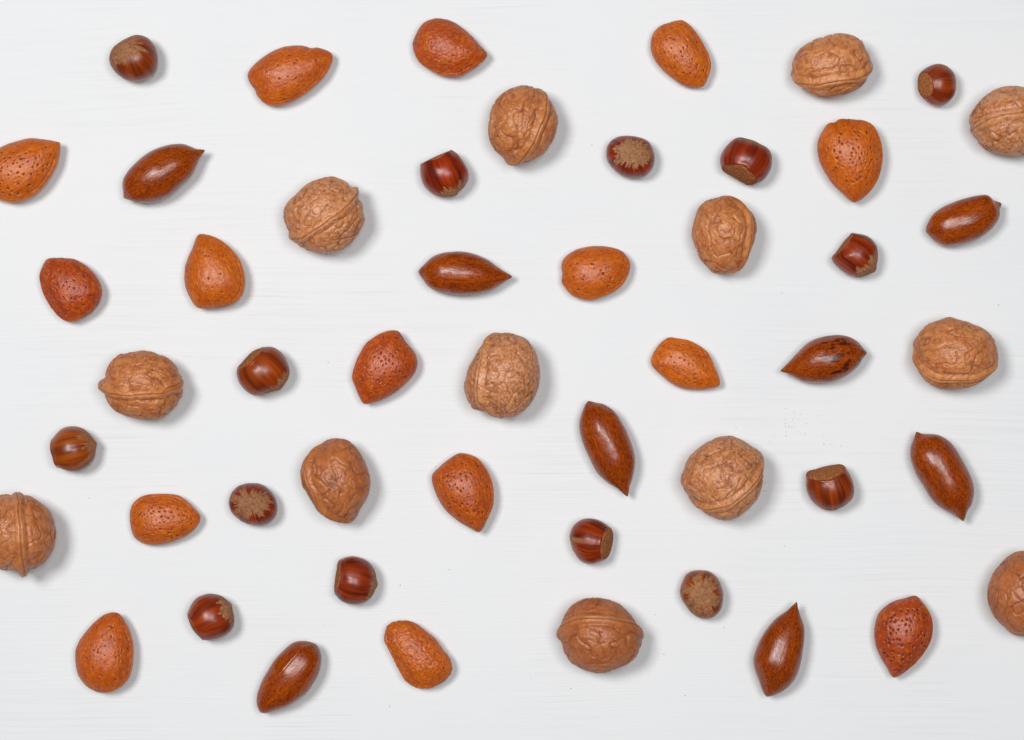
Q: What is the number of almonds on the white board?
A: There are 15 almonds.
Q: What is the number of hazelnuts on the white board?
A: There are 14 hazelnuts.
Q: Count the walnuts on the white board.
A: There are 13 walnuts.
